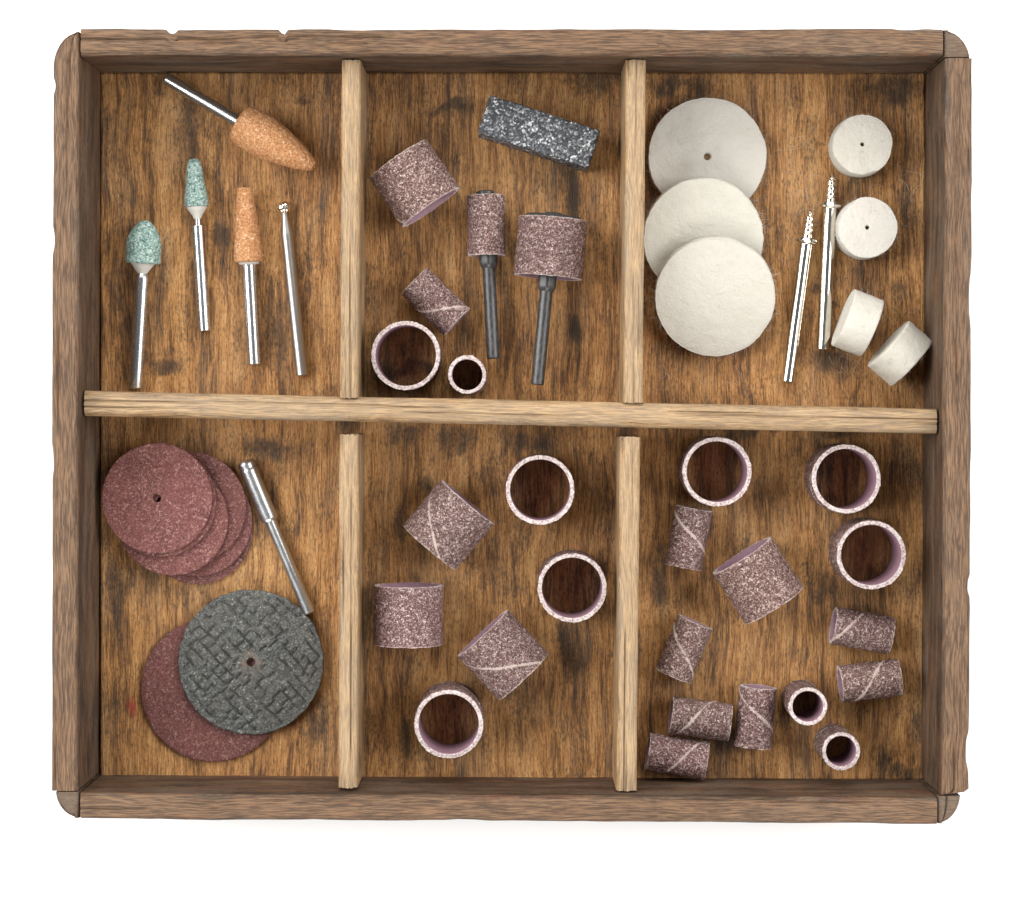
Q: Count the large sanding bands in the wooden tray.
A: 13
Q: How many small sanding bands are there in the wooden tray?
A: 12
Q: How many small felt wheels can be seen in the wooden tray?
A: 4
